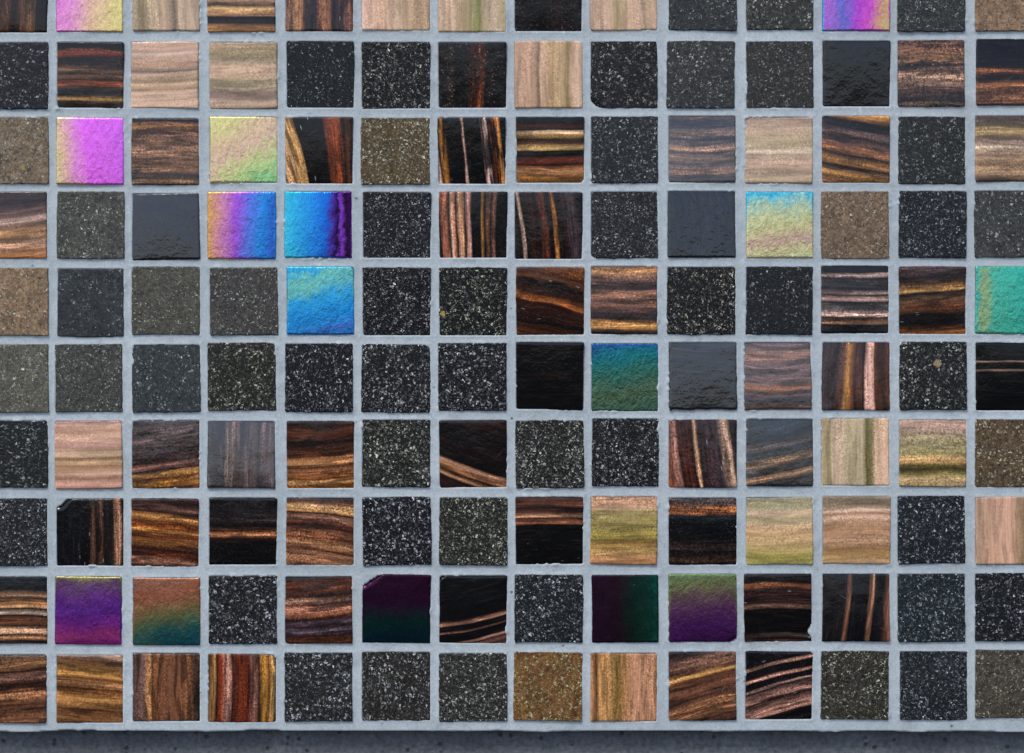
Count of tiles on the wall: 140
